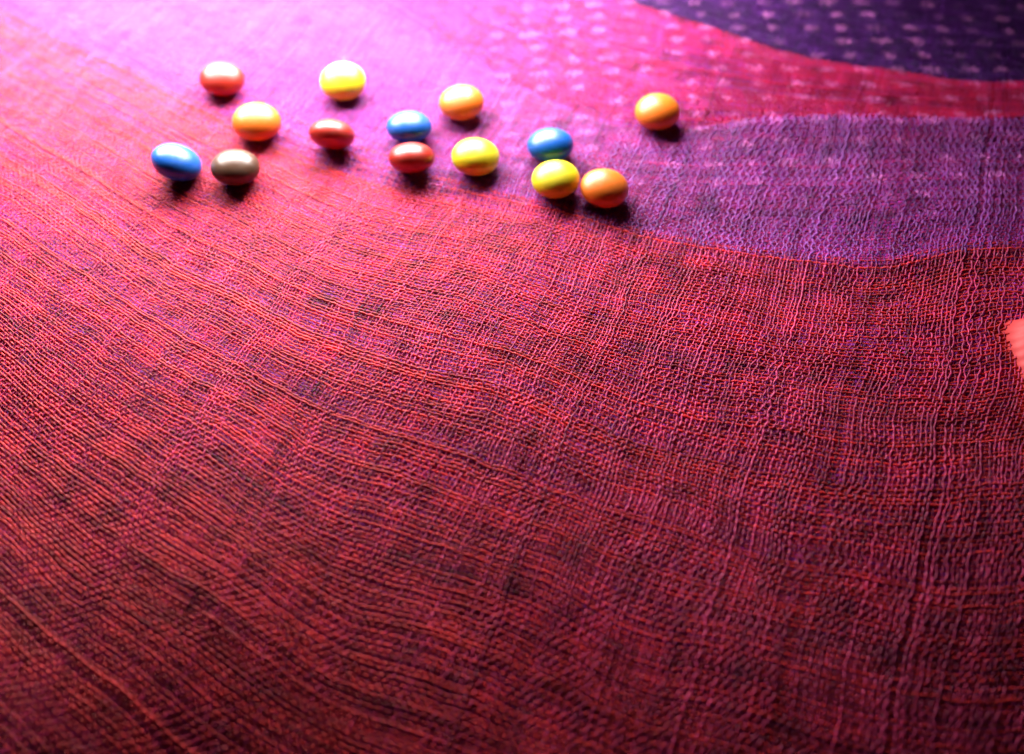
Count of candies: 14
